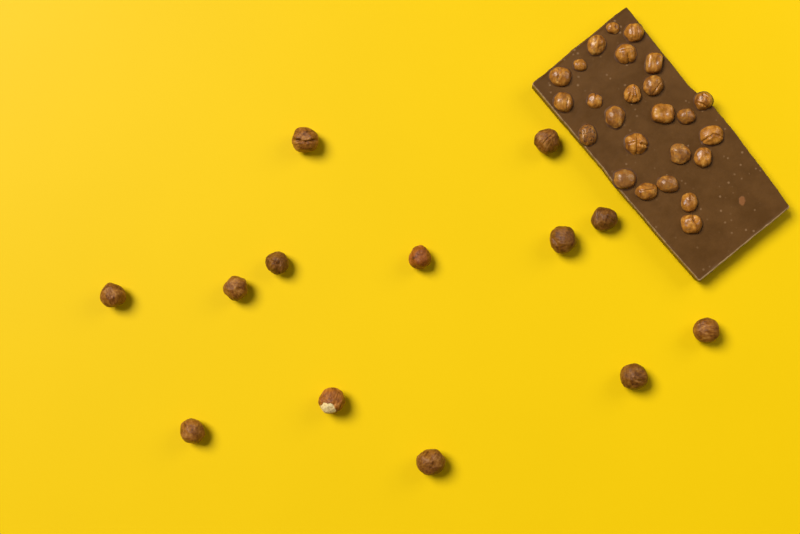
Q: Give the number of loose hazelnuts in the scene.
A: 13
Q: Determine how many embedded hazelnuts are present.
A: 25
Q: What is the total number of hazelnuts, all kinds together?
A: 38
